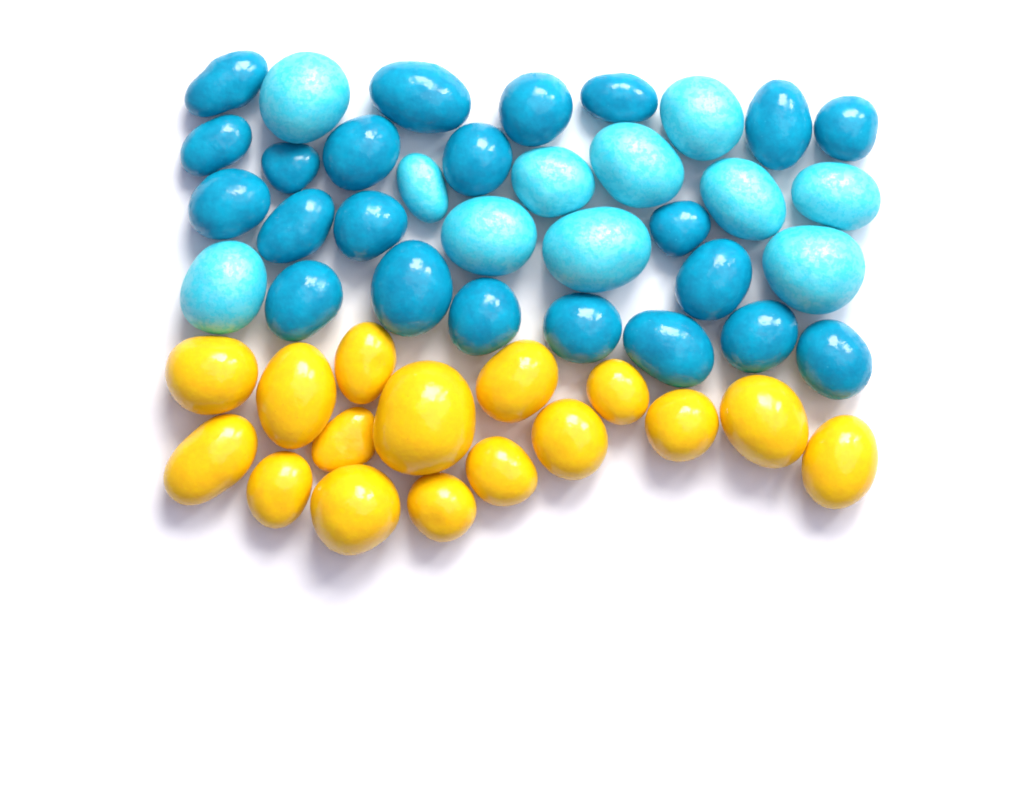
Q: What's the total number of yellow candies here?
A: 16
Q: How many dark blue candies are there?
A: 22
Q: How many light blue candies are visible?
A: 11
